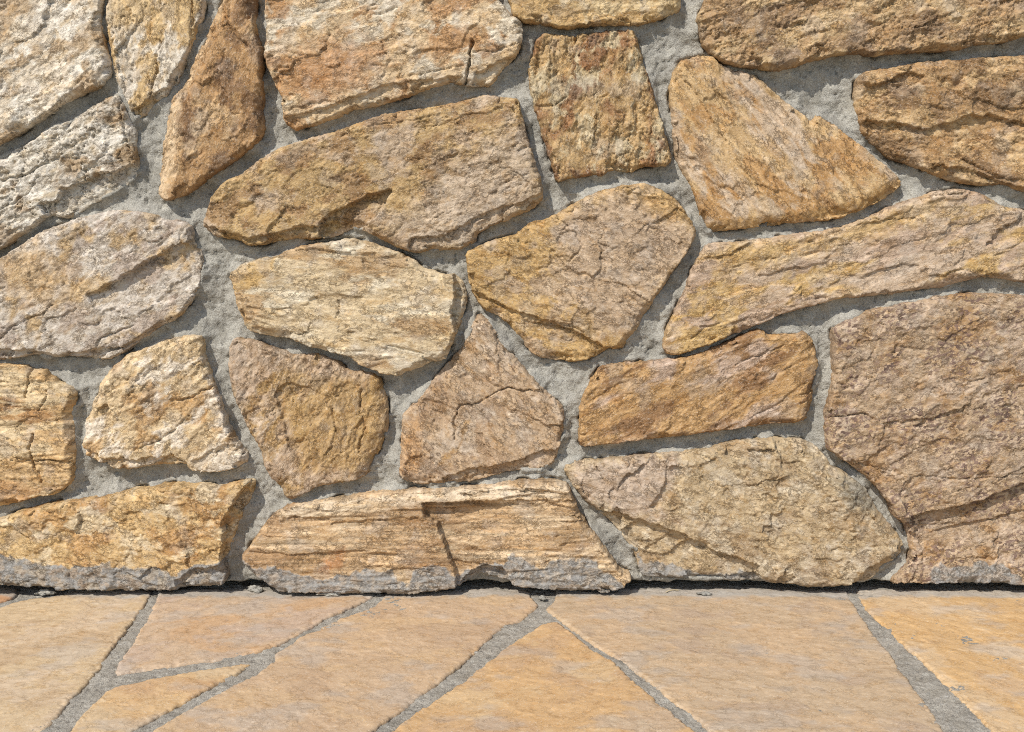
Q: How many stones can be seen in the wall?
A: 24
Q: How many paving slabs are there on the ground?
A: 8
